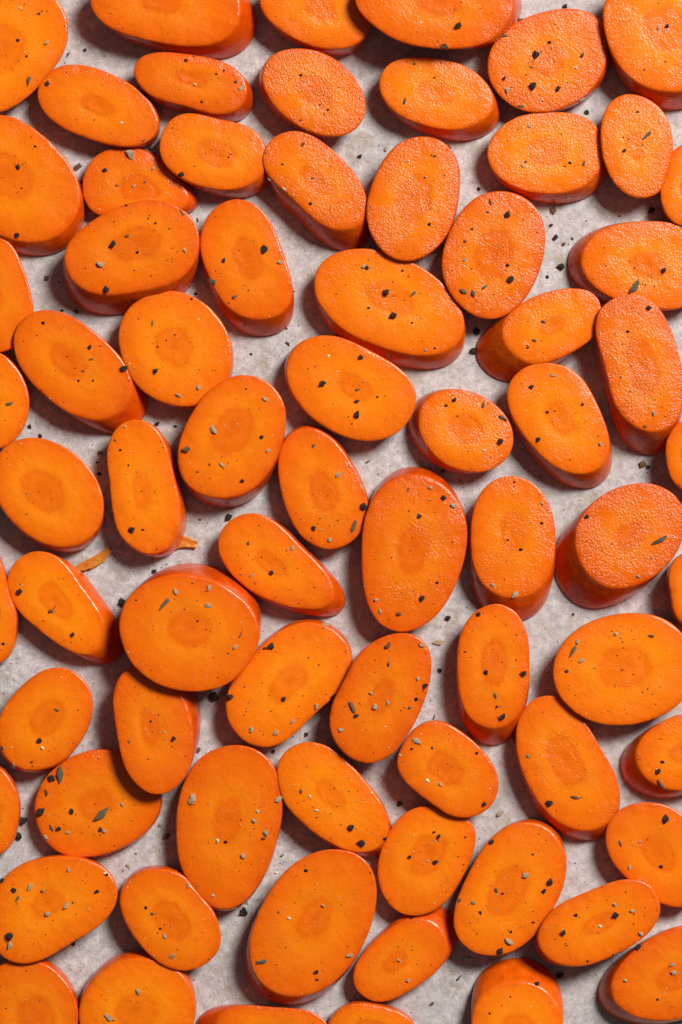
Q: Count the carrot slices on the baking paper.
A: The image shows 72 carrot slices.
